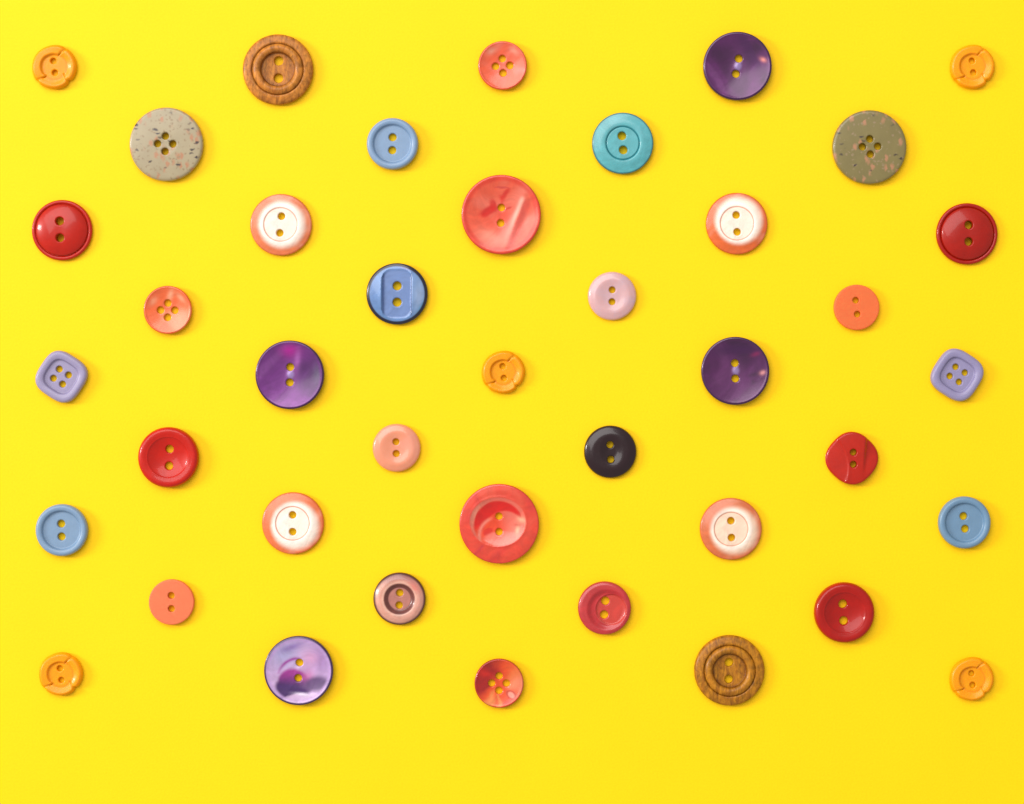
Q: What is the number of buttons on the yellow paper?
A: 41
